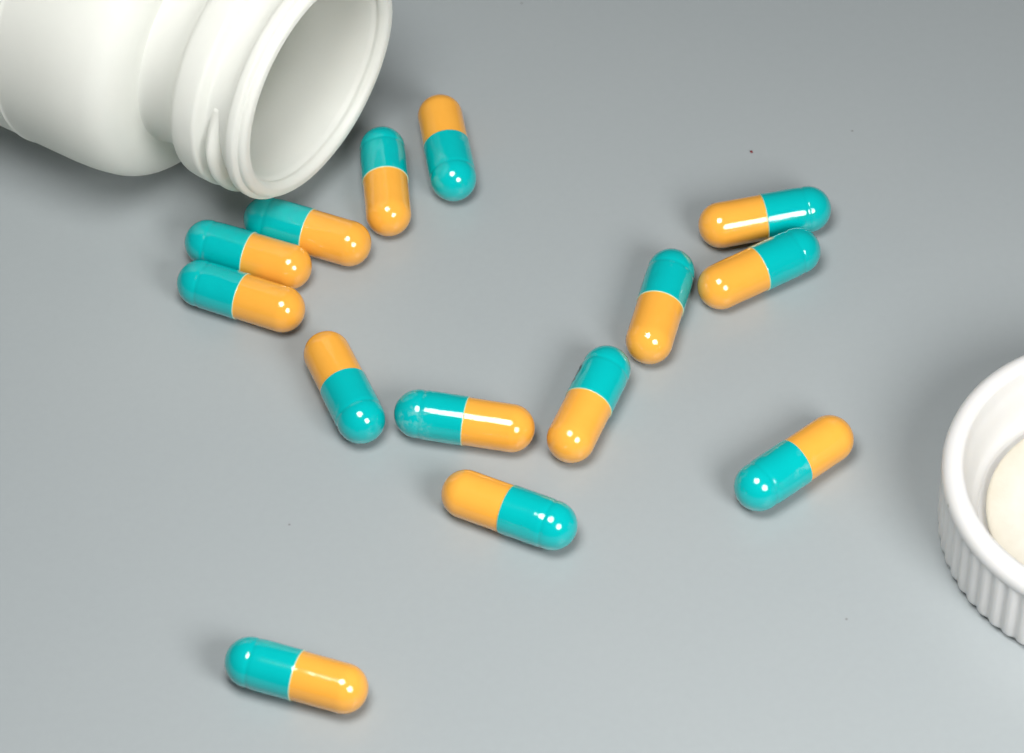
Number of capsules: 14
